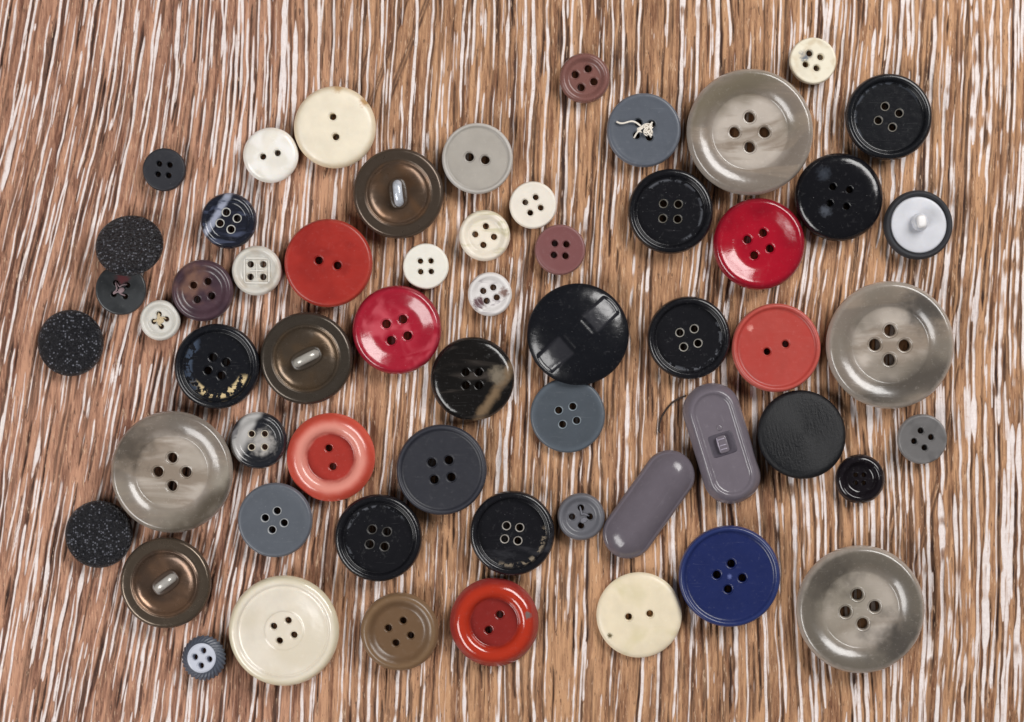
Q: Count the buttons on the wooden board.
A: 58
